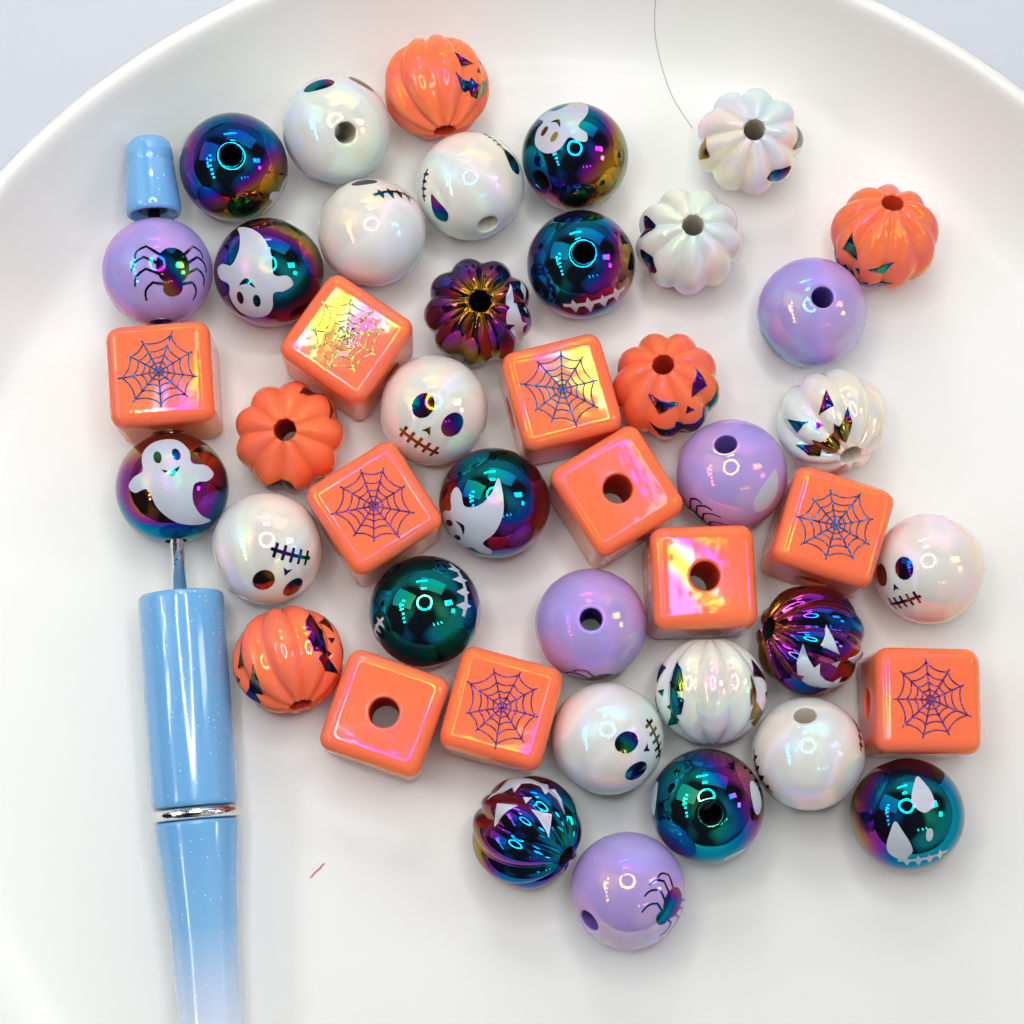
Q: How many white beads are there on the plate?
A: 12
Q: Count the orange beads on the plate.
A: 15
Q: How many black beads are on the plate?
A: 12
